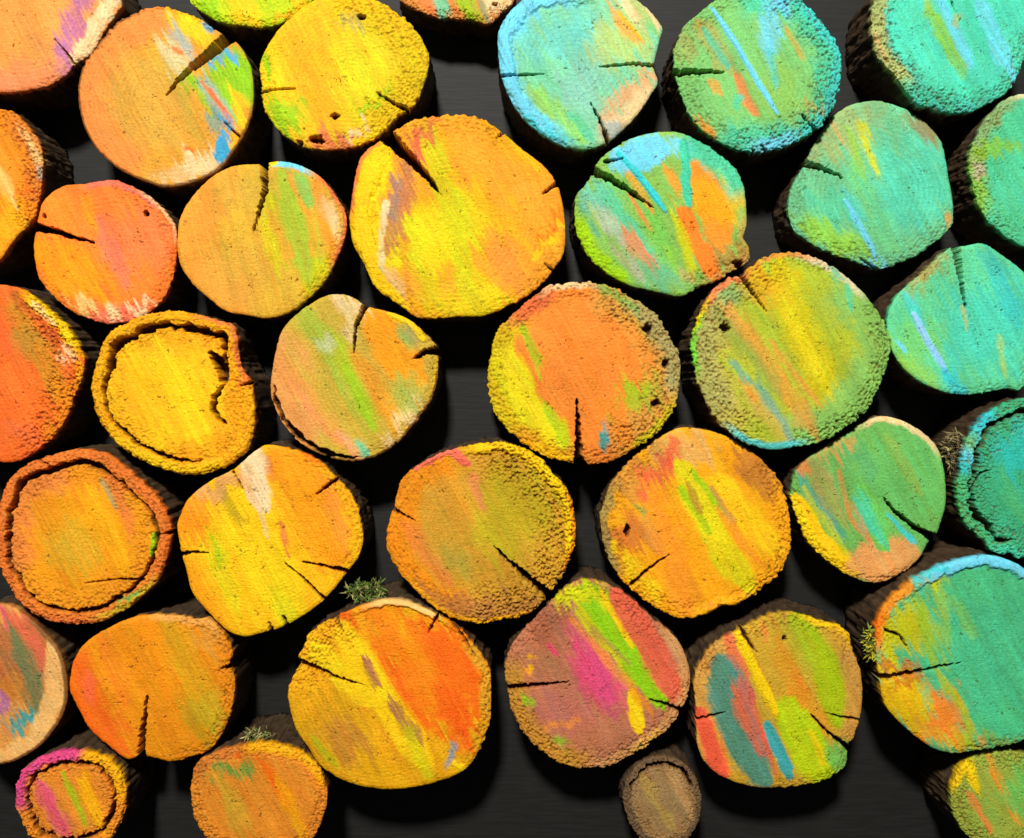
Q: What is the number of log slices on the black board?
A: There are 37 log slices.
